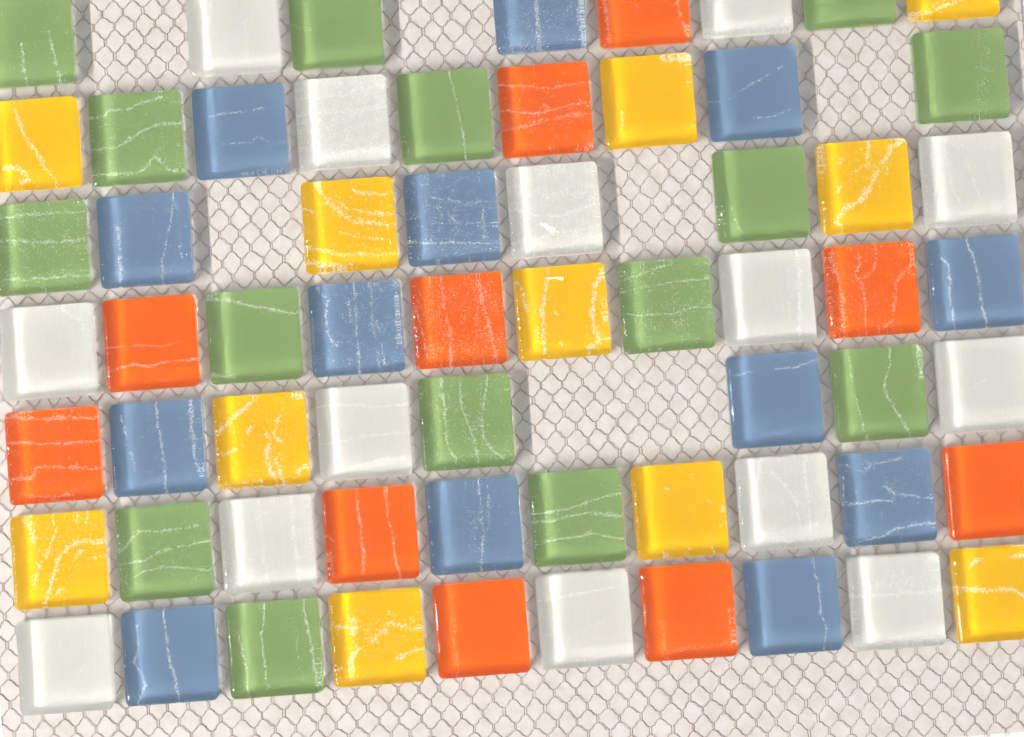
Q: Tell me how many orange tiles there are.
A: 10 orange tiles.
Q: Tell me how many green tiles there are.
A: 15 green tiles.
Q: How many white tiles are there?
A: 14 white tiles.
